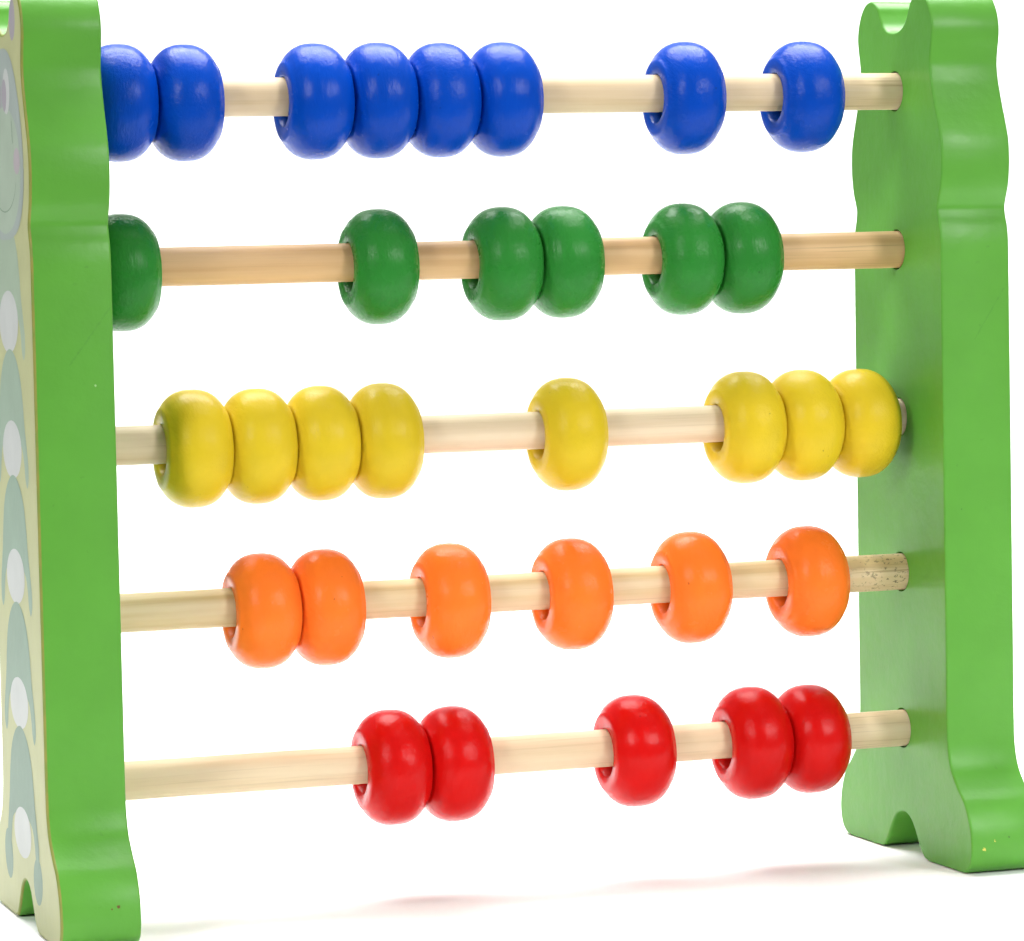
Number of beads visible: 33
